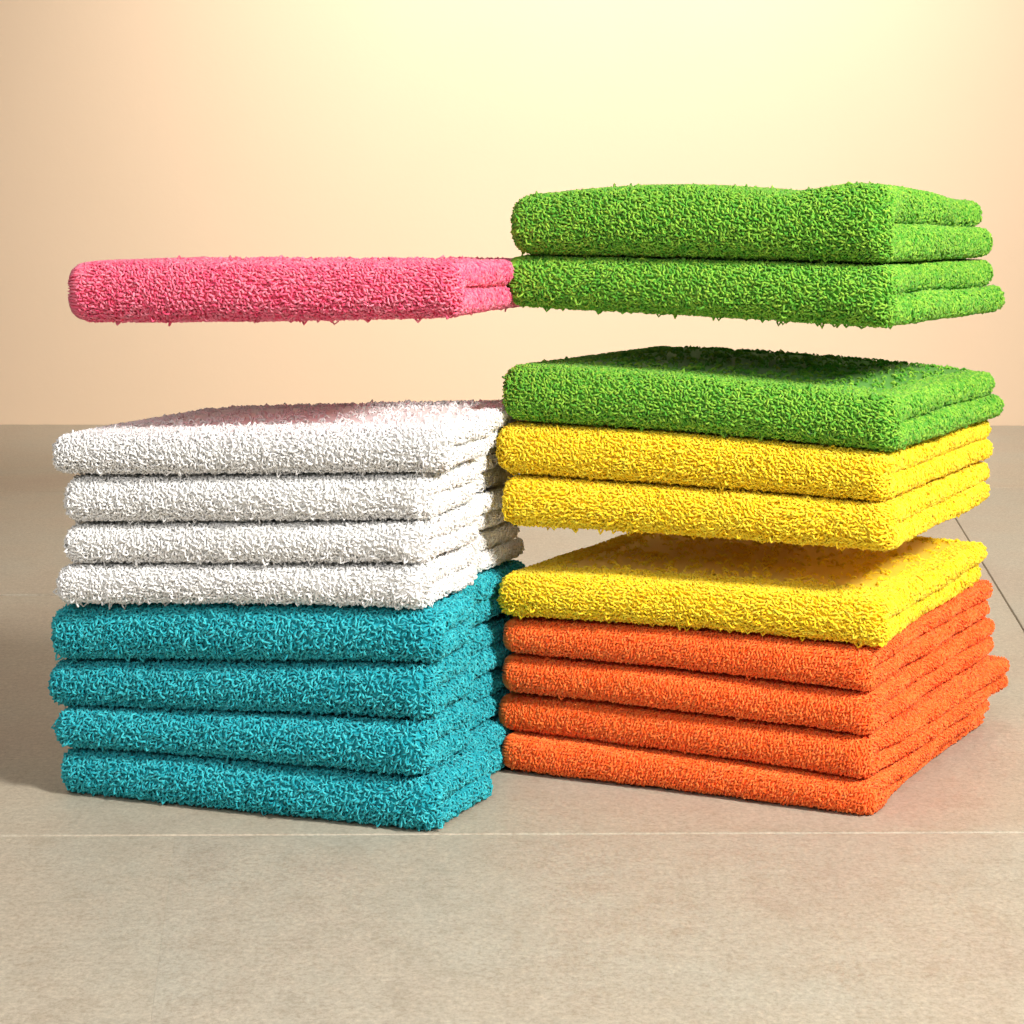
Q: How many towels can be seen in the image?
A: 19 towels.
